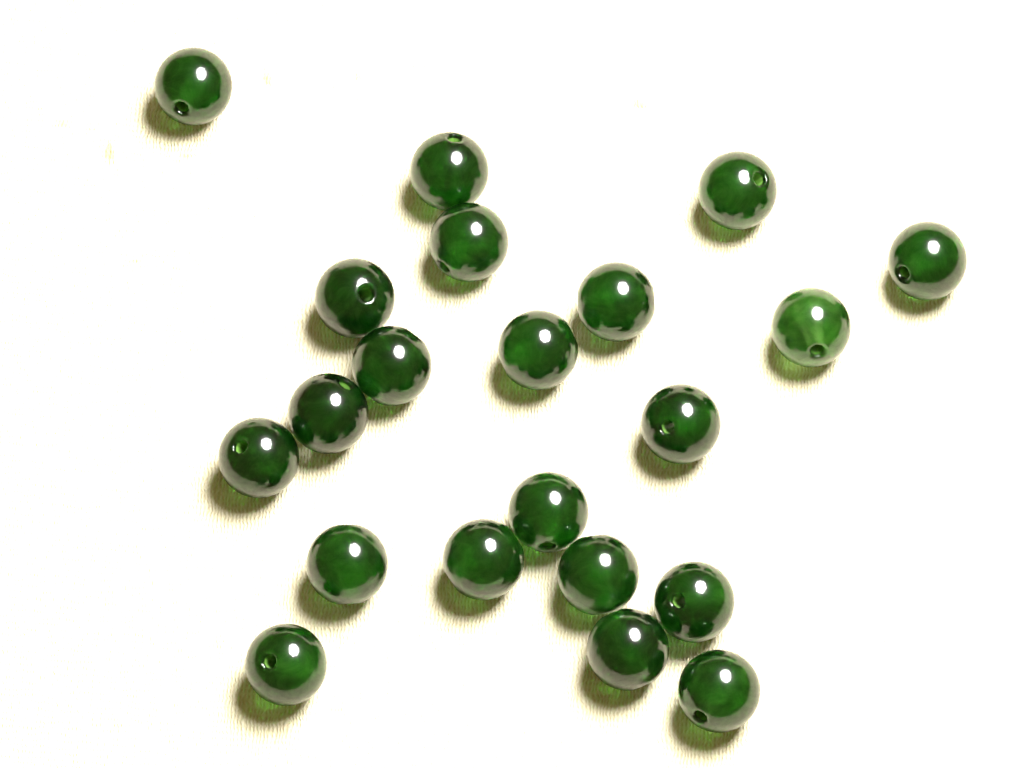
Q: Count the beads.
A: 21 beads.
